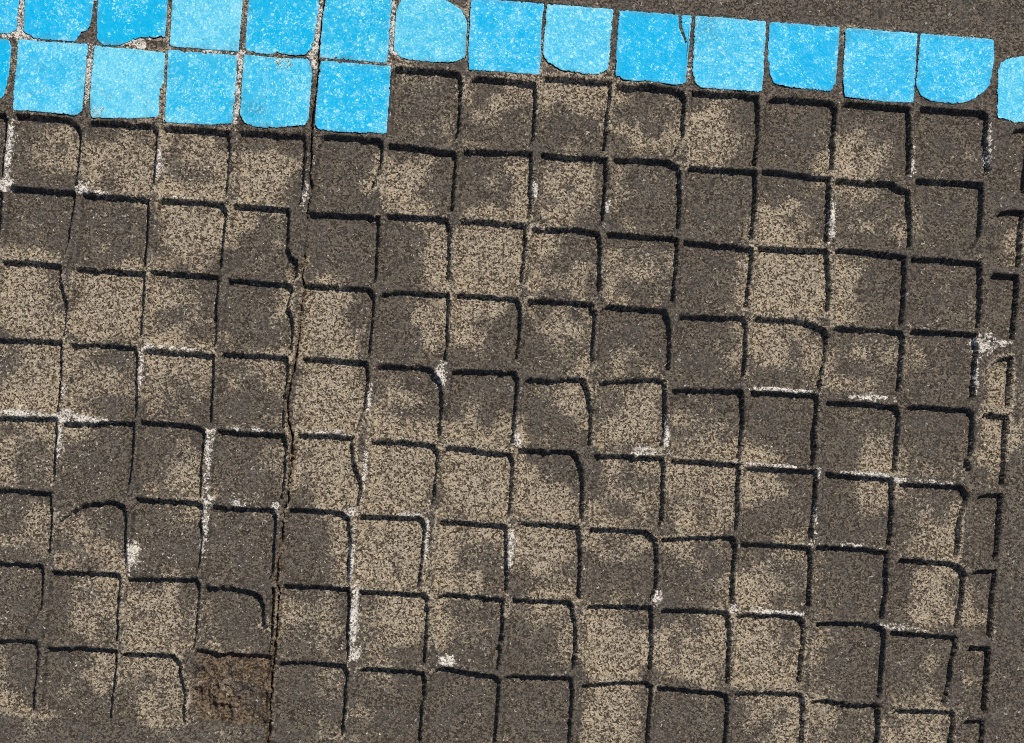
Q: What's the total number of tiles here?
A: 21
